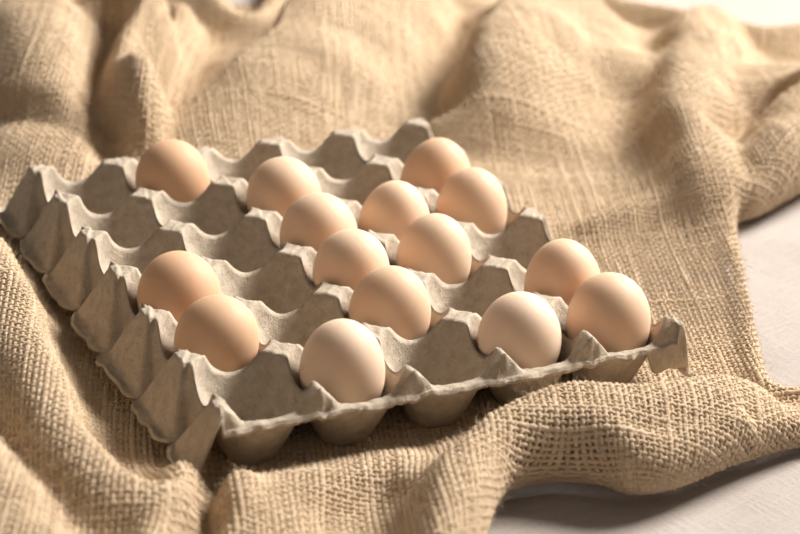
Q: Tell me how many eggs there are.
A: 15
